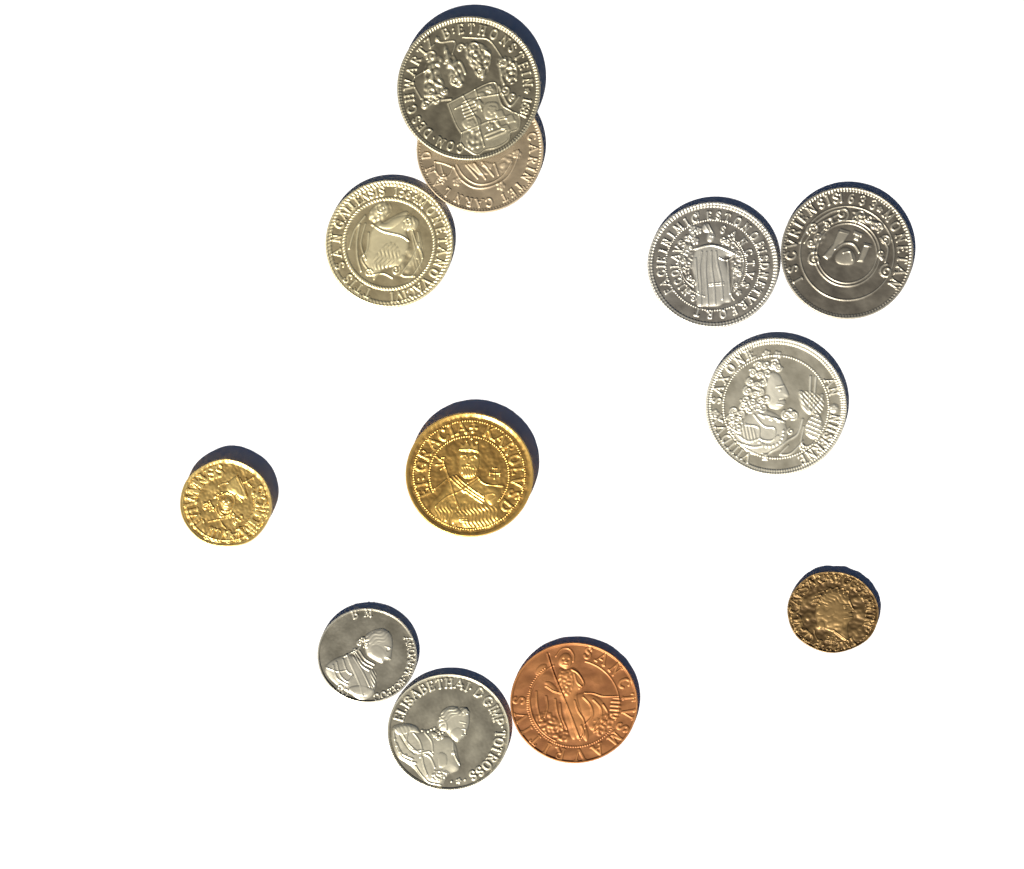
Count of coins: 12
